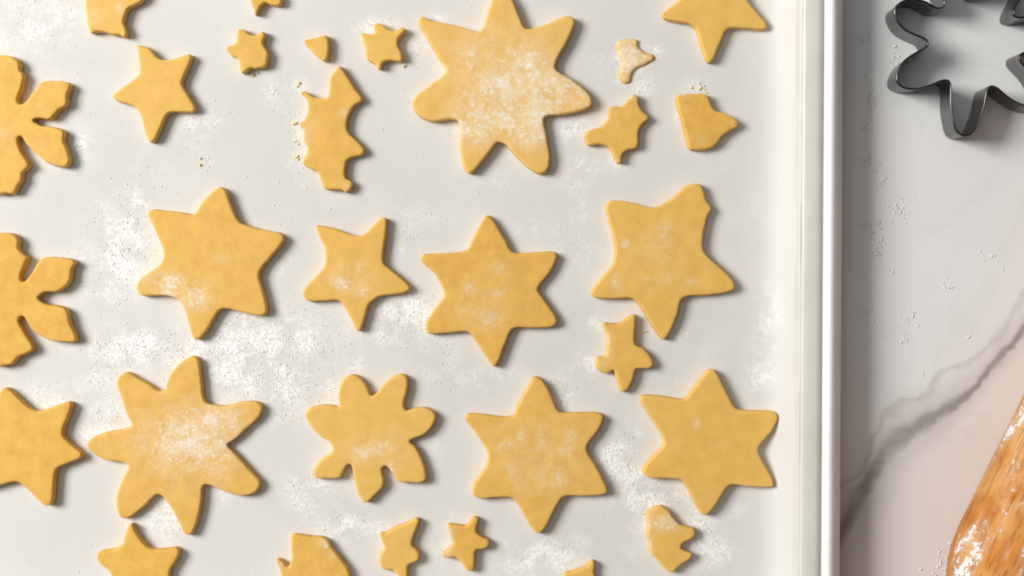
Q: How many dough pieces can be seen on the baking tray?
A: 30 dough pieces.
